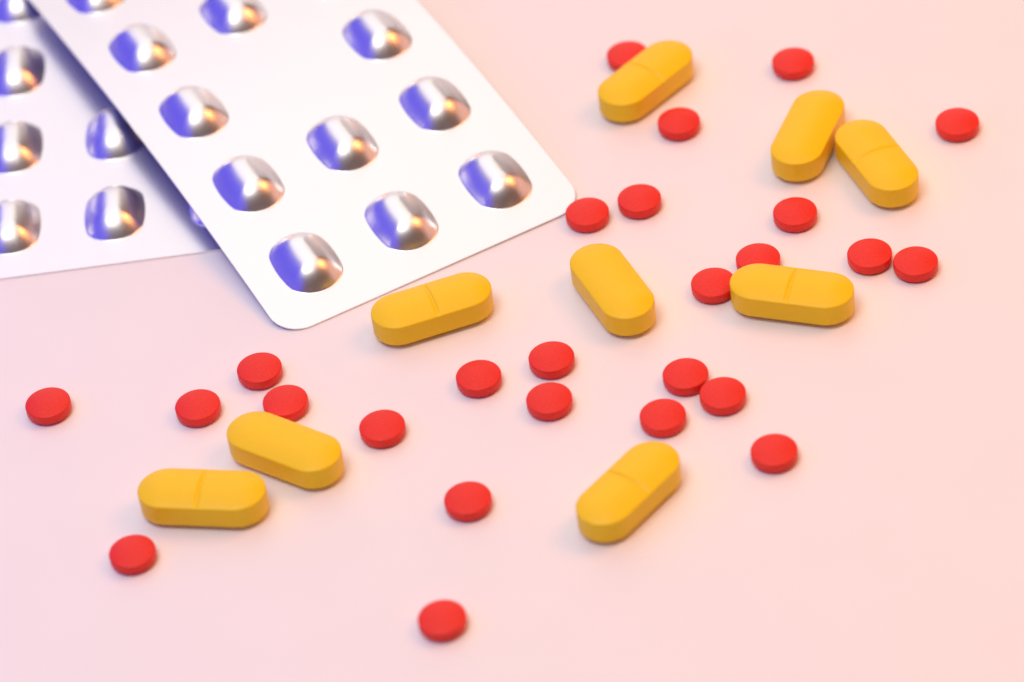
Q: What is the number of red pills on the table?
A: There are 26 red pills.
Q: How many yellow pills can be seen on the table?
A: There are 9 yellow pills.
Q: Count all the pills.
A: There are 35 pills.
